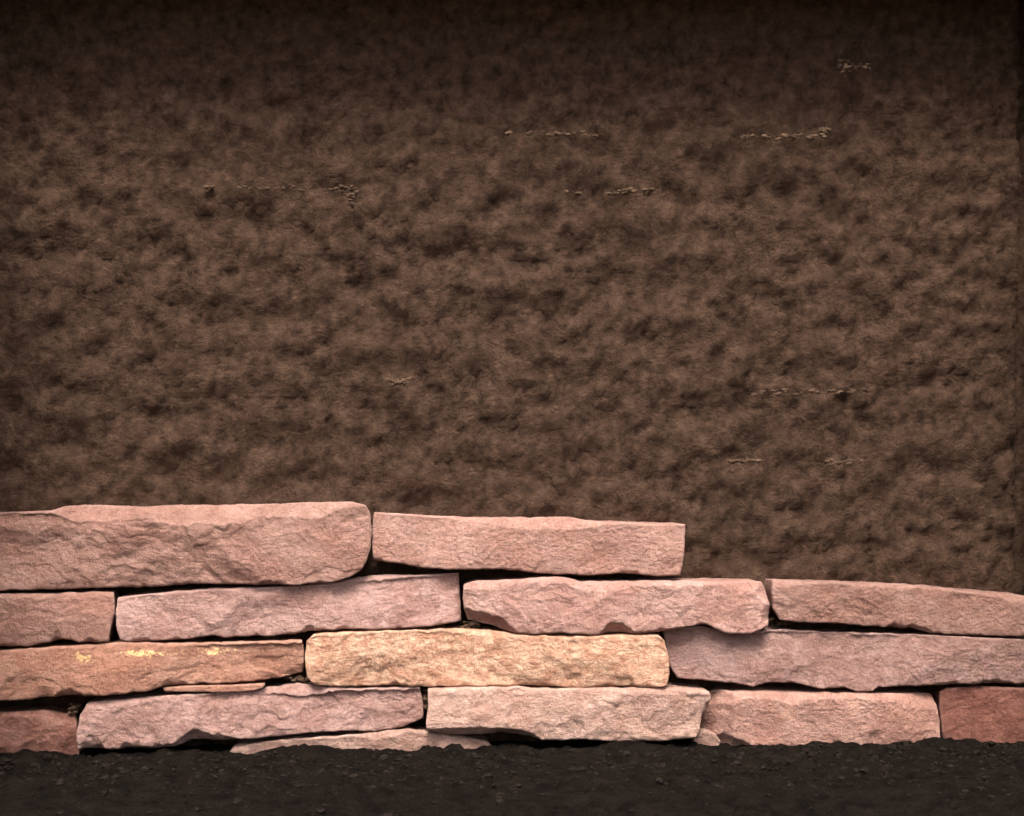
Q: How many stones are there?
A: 17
